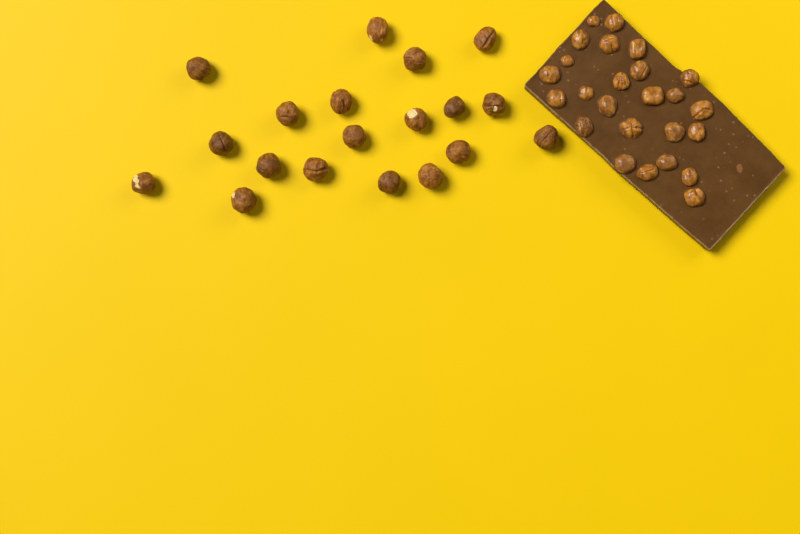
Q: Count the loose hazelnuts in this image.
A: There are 19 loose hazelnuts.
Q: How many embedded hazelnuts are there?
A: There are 25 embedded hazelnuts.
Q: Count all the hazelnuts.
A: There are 44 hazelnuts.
